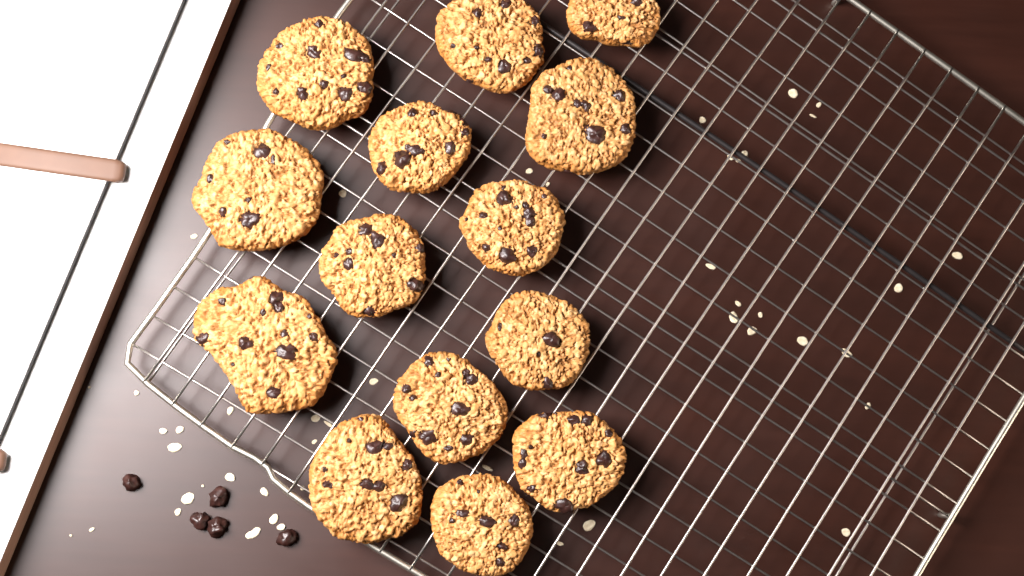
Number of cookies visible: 14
